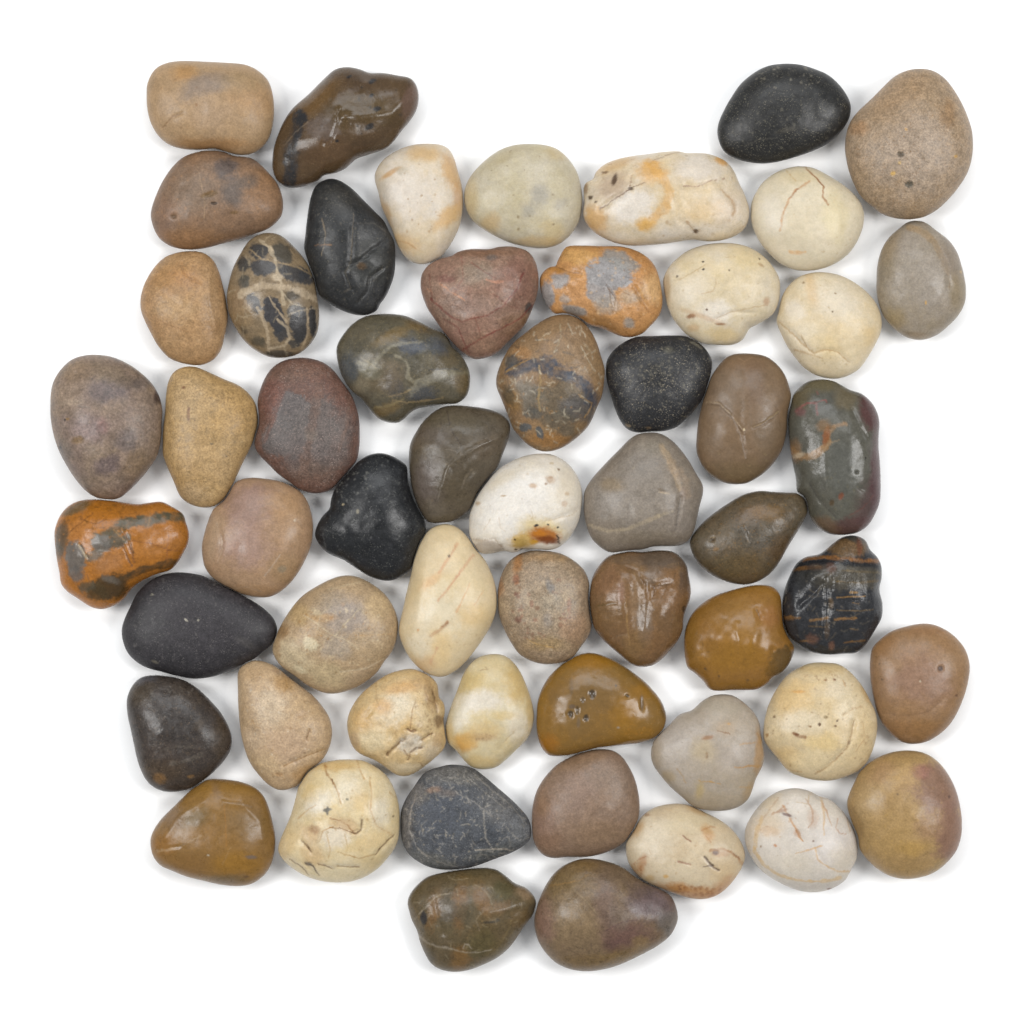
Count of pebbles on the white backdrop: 56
